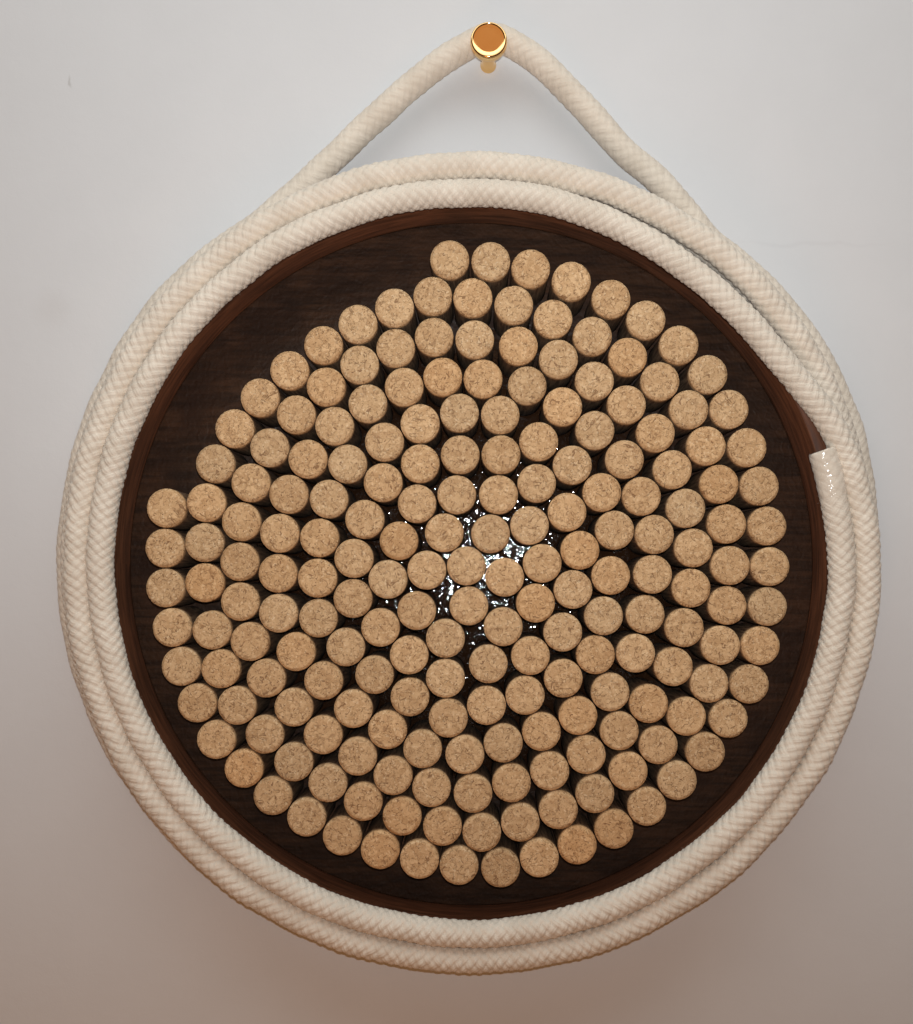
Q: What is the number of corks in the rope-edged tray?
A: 200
